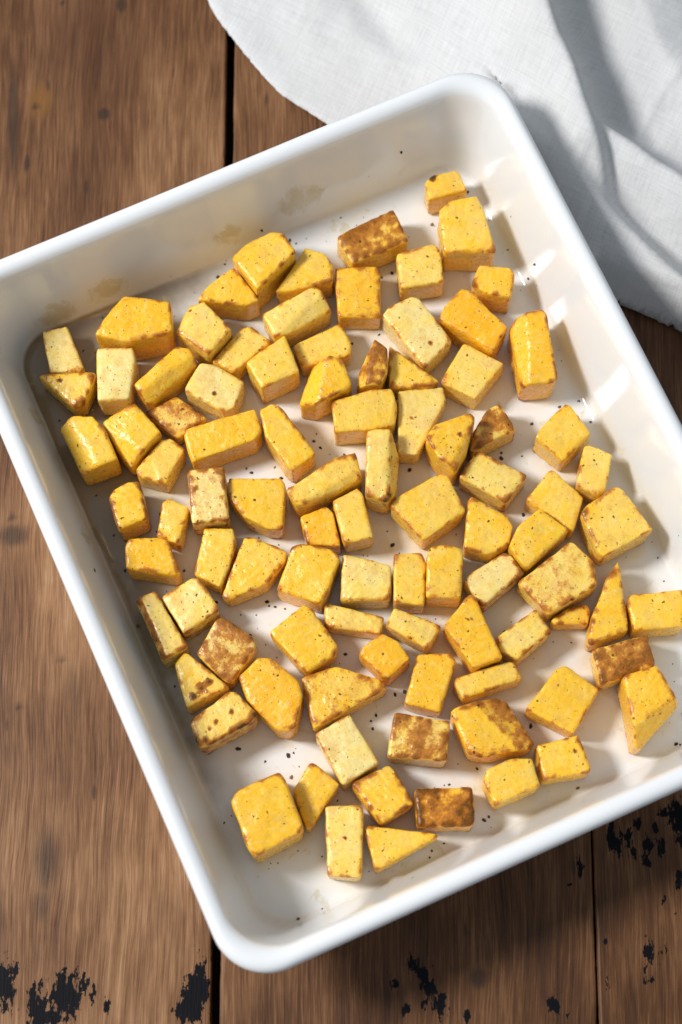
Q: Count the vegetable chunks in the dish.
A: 94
